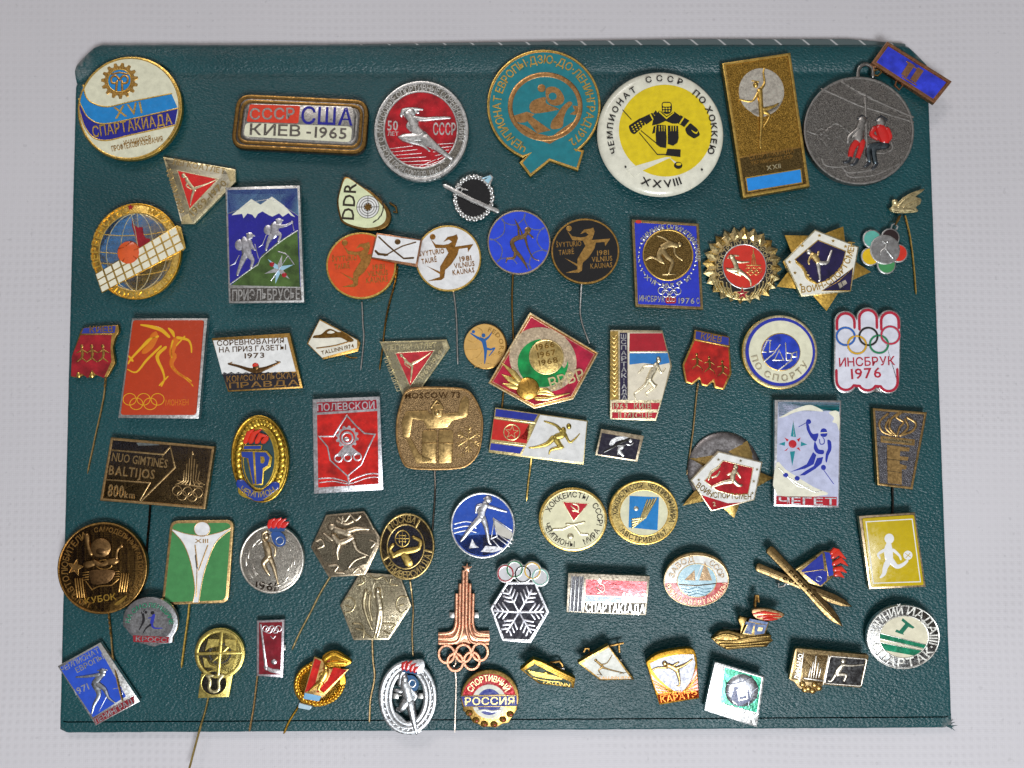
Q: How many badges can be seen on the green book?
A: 70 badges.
